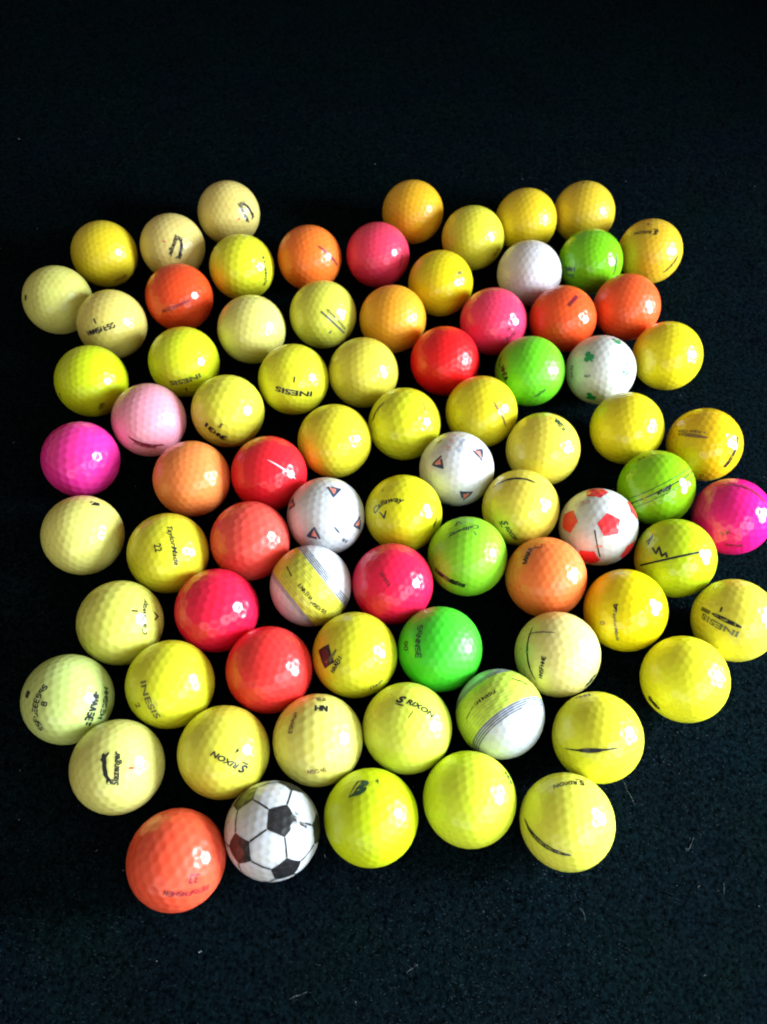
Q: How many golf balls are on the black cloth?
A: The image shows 79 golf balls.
